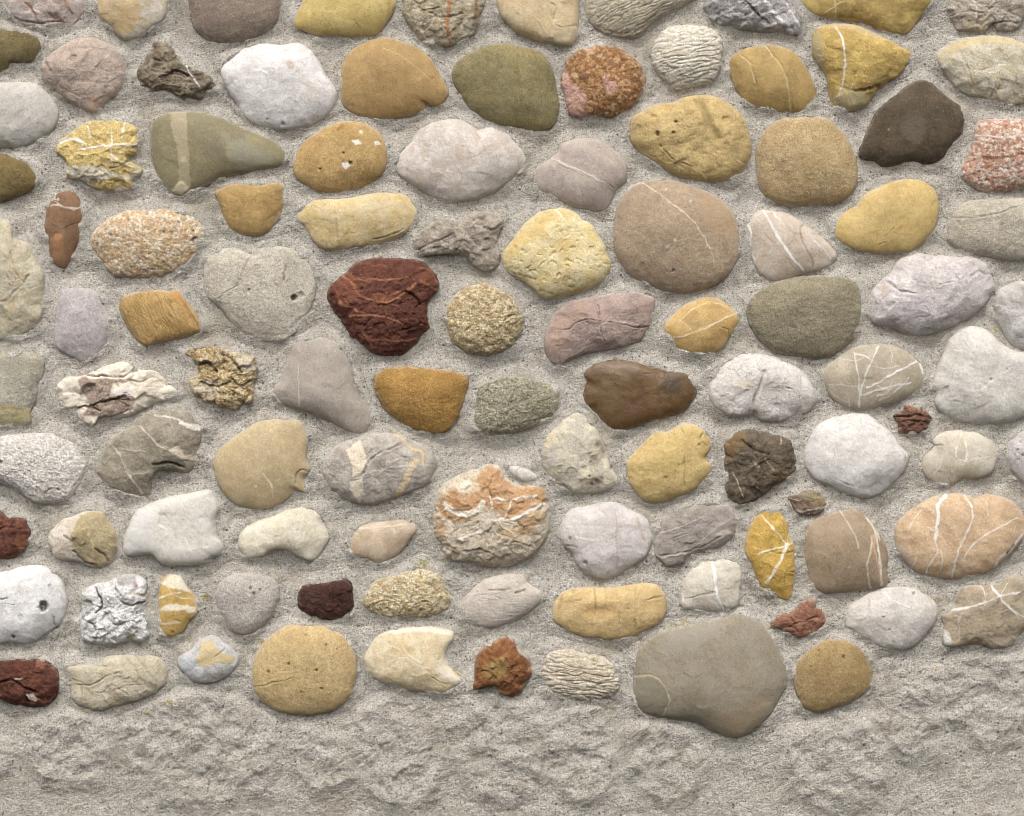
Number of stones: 108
